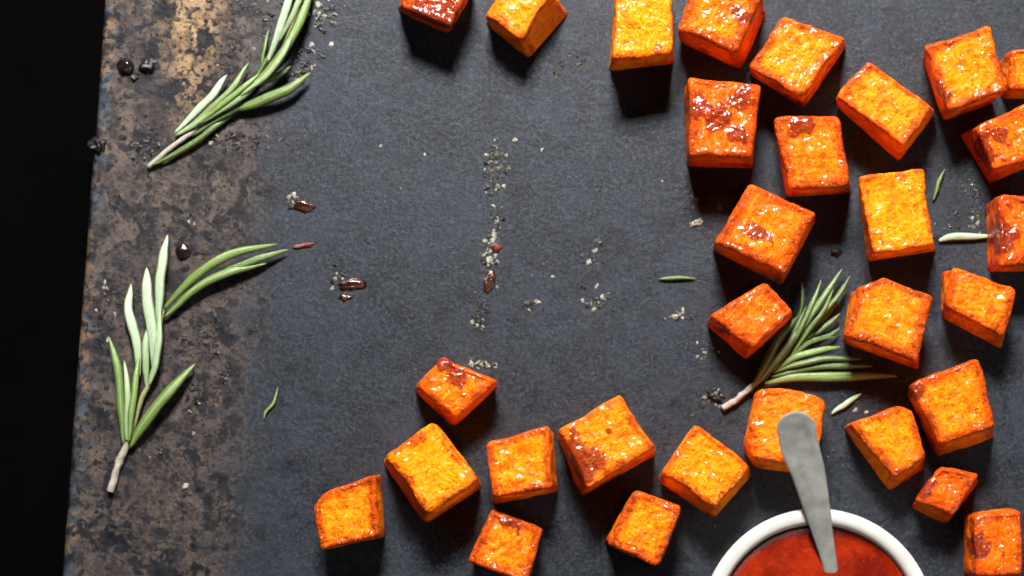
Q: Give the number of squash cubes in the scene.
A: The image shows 30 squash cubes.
